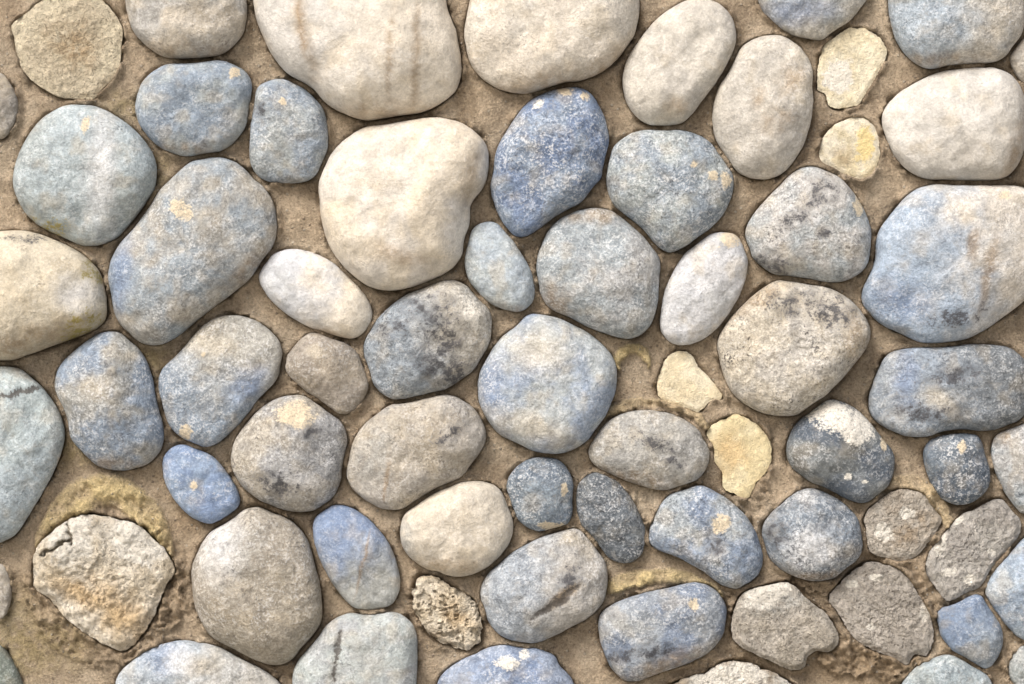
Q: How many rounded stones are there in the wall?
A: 57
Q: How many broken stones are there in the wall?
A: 12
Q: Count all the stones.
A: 69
